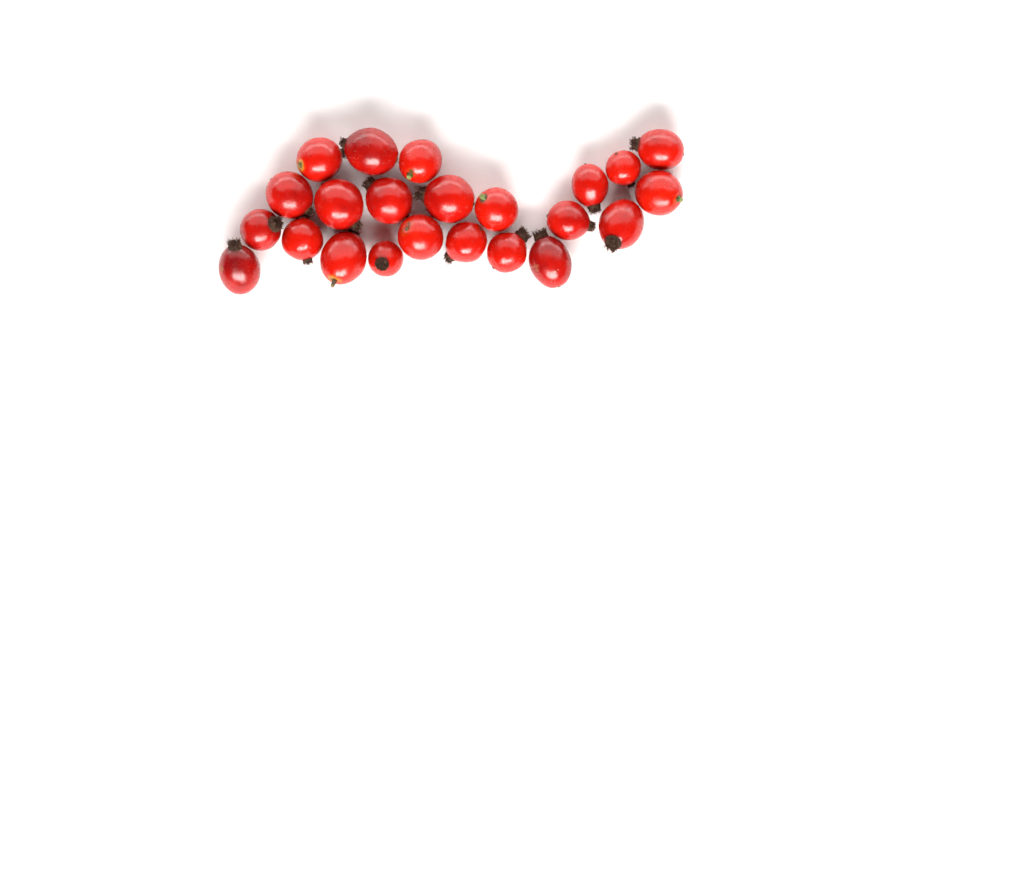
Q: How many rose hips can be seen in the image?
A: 23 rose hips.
